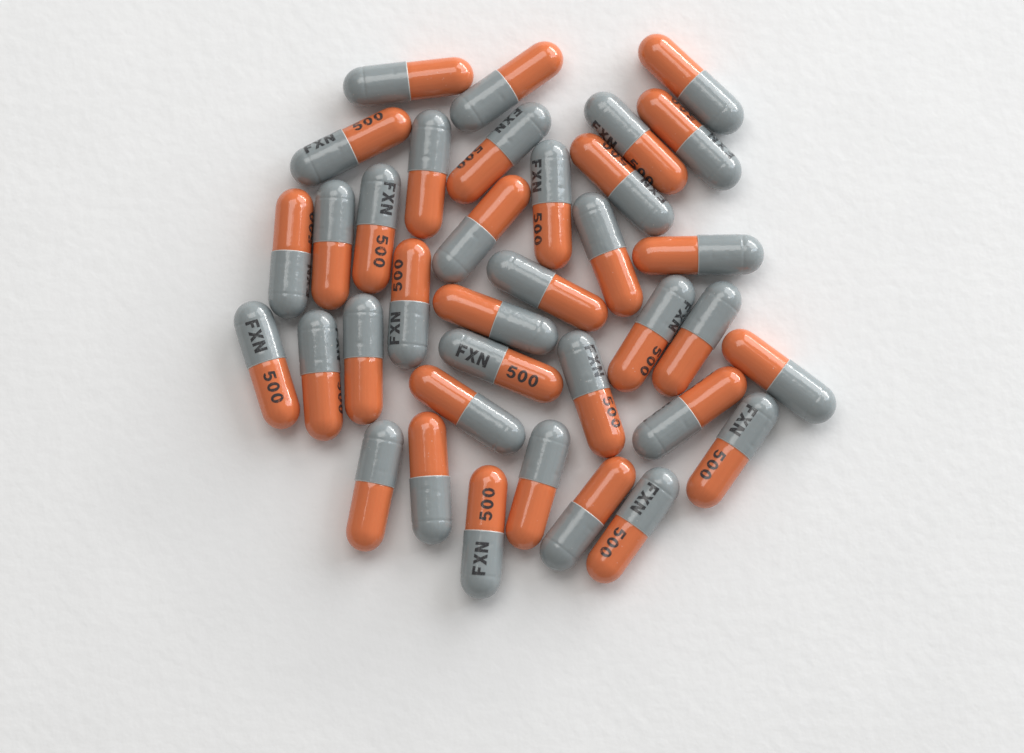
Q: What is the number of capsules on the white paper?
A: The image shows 36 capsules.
